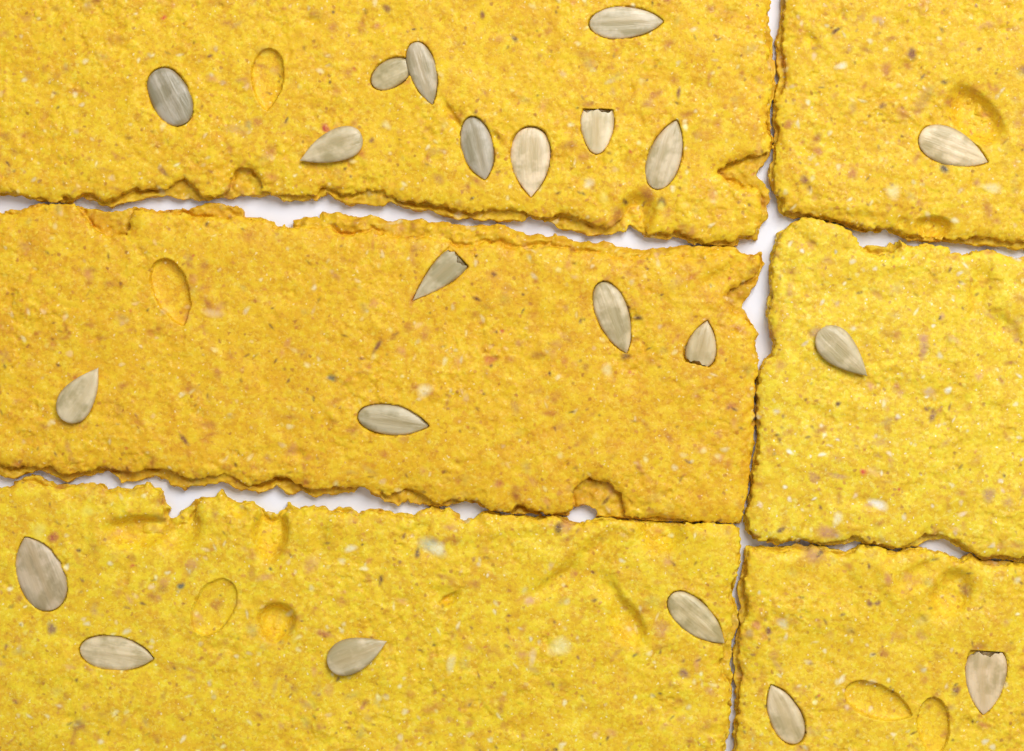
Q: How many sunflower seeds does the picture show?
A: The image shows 22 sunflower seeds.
